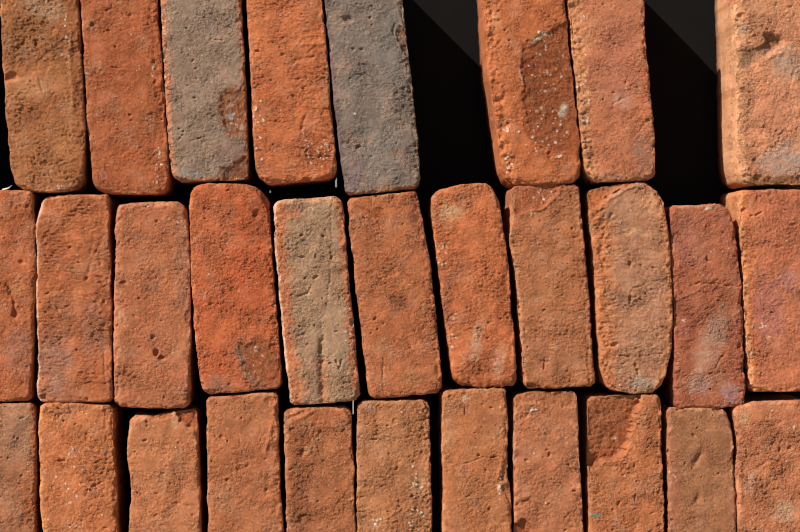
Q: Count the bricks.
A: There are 30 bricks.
